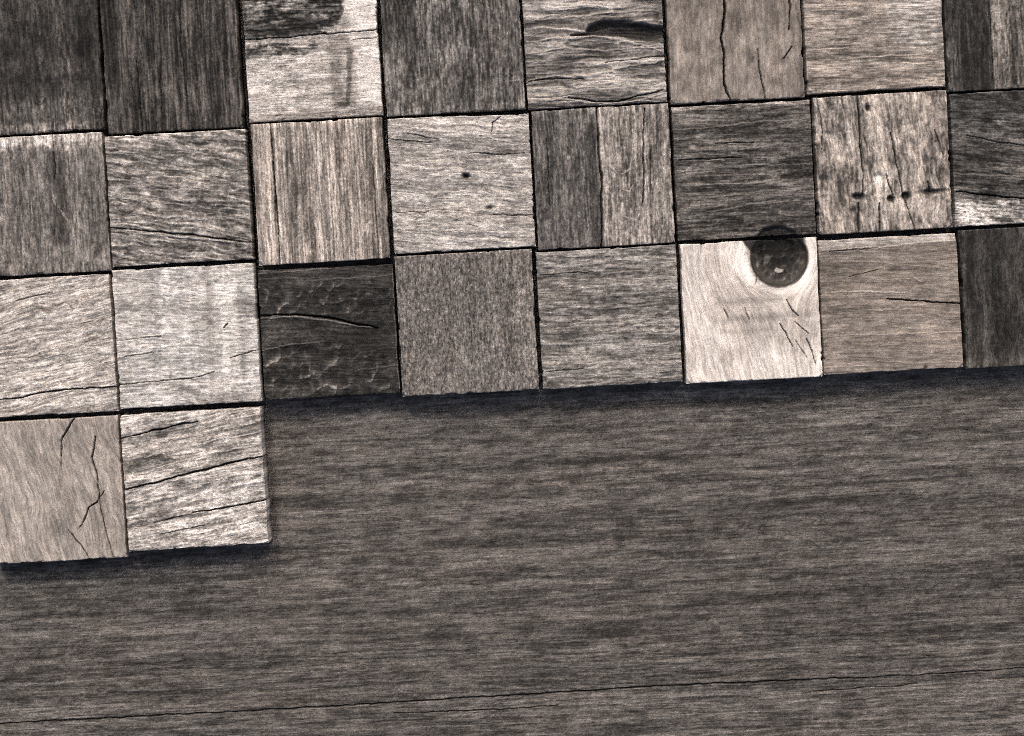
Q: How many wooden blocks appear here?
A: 26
